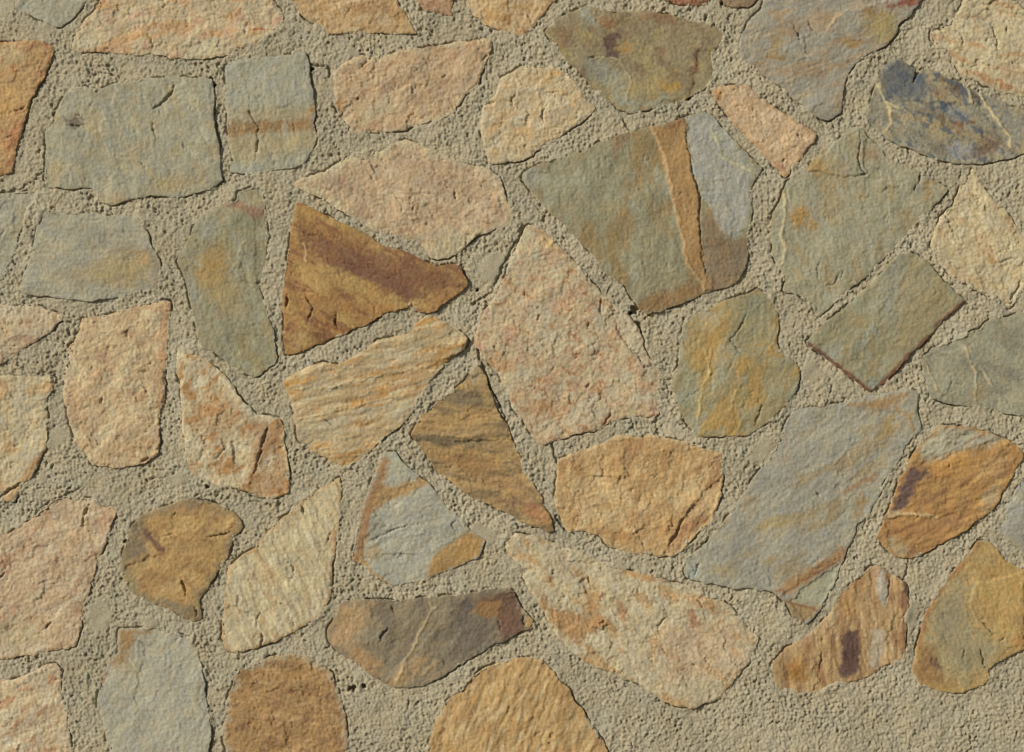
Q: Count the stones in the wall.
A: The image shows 52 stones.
